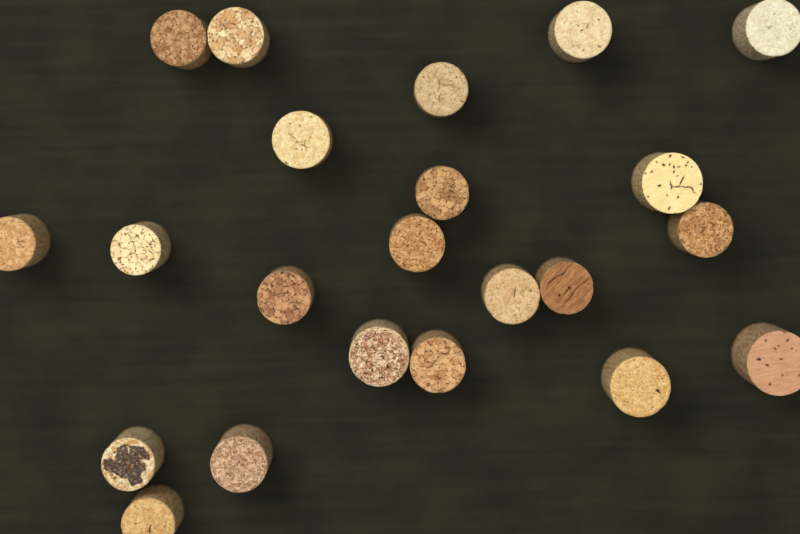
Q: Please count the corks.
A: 22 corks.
